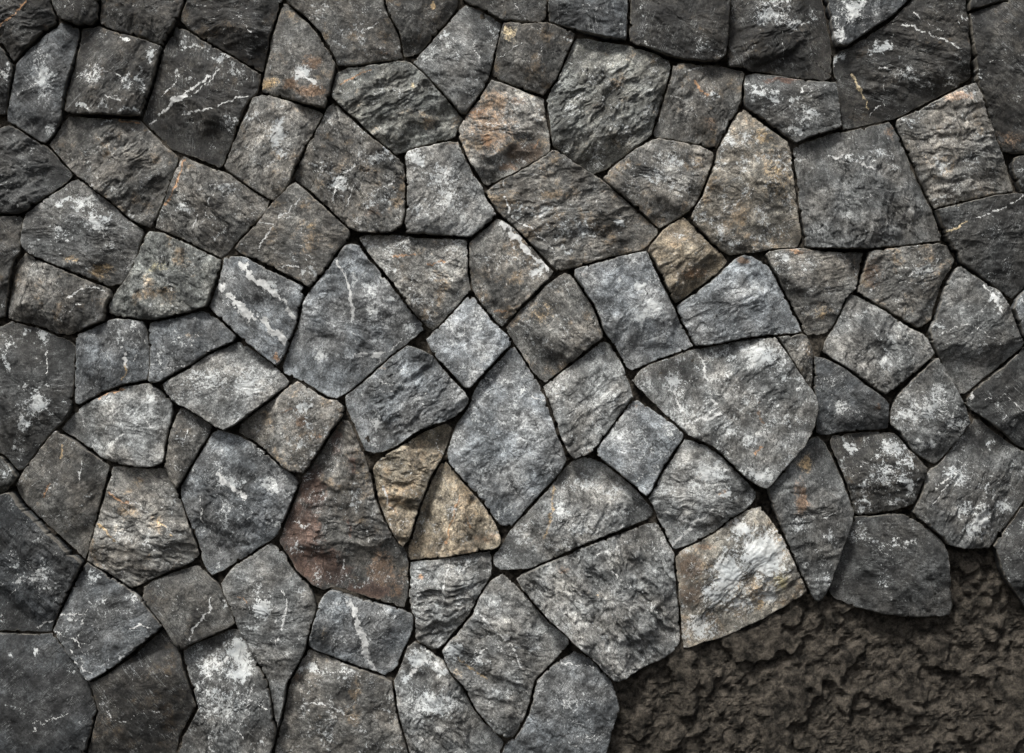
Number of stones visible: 103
